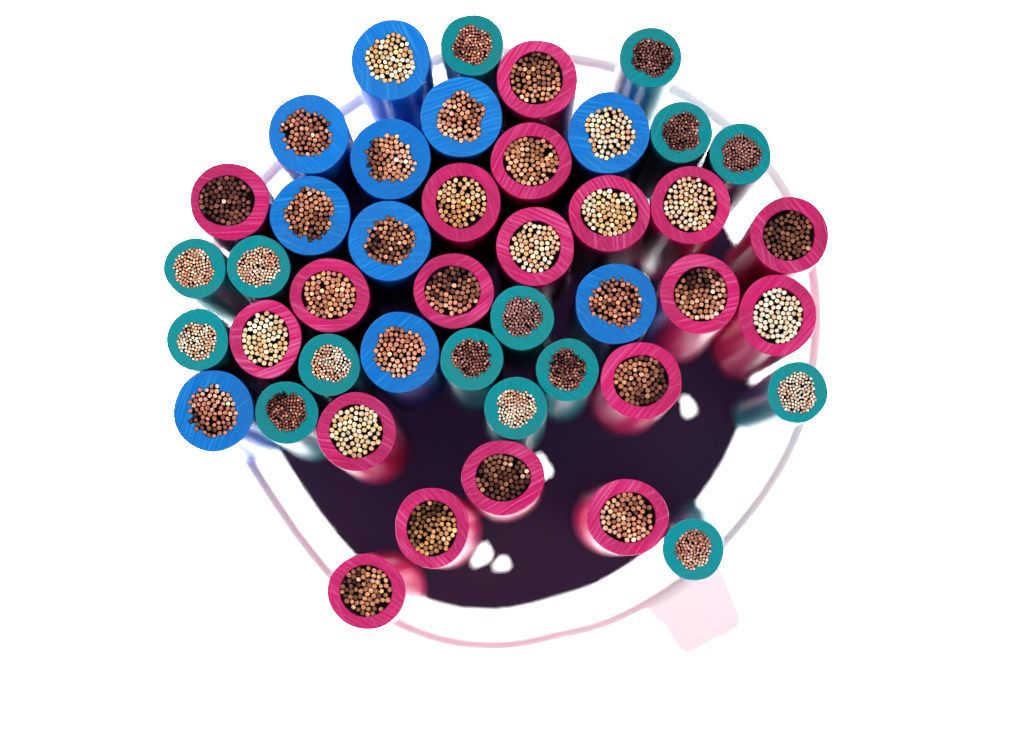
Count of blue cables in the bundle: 10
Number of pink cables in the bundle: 19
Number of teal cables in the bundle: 15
